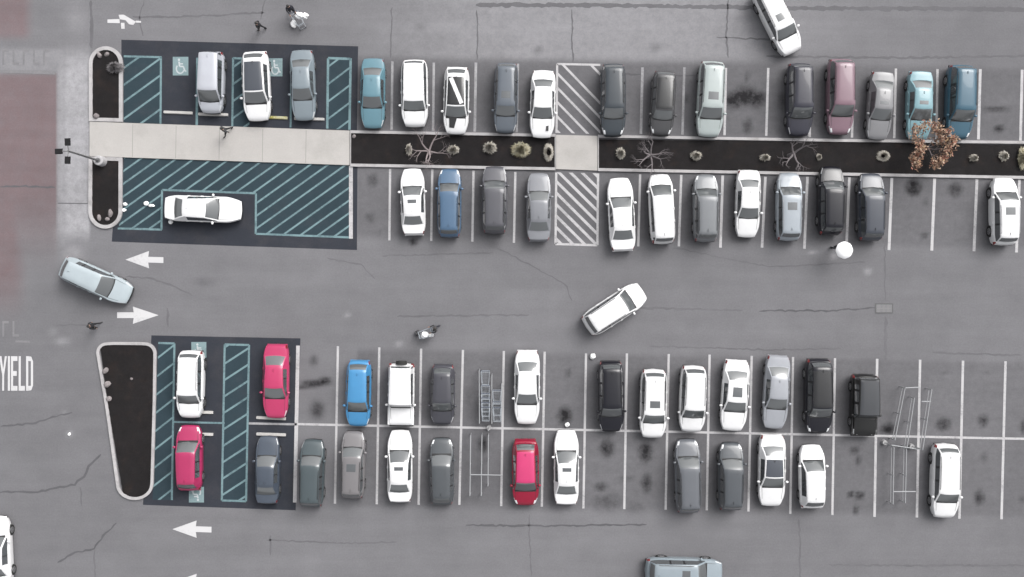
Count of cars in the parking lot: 60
